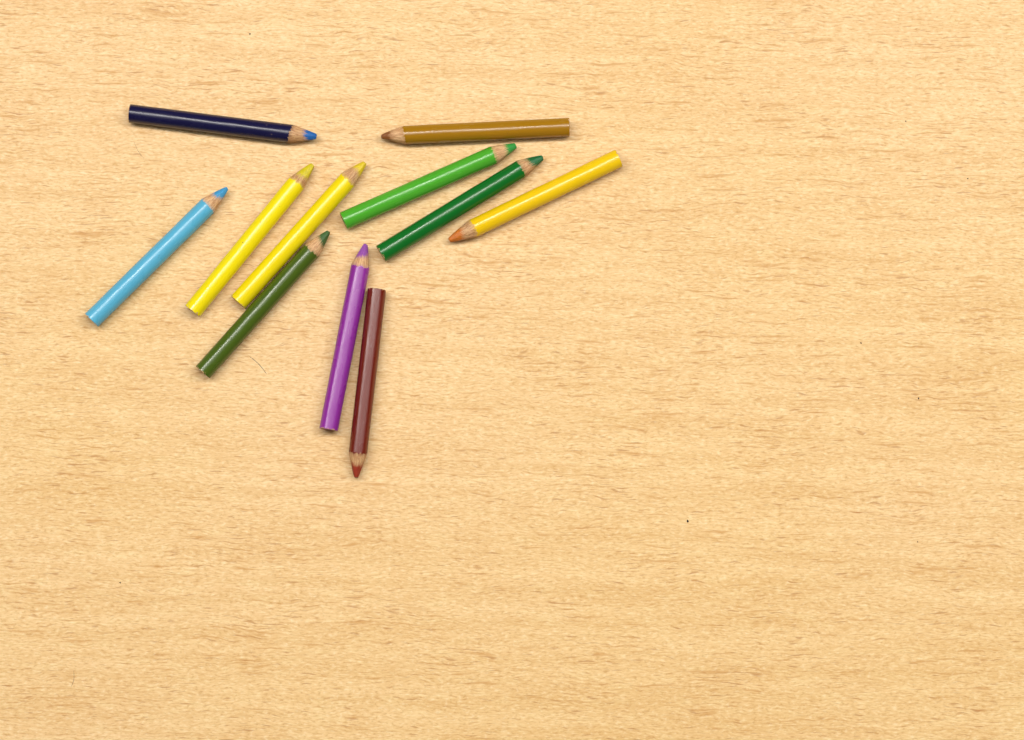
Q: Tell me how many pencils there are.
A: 11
